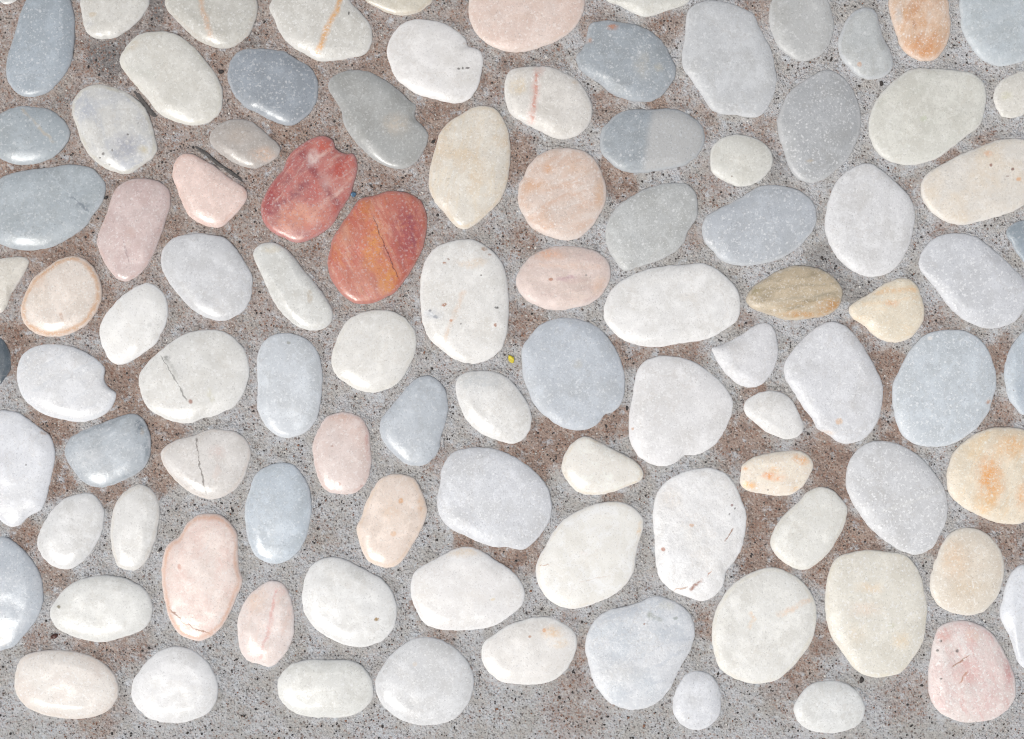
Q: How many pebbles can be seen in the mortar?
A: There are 99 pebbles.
